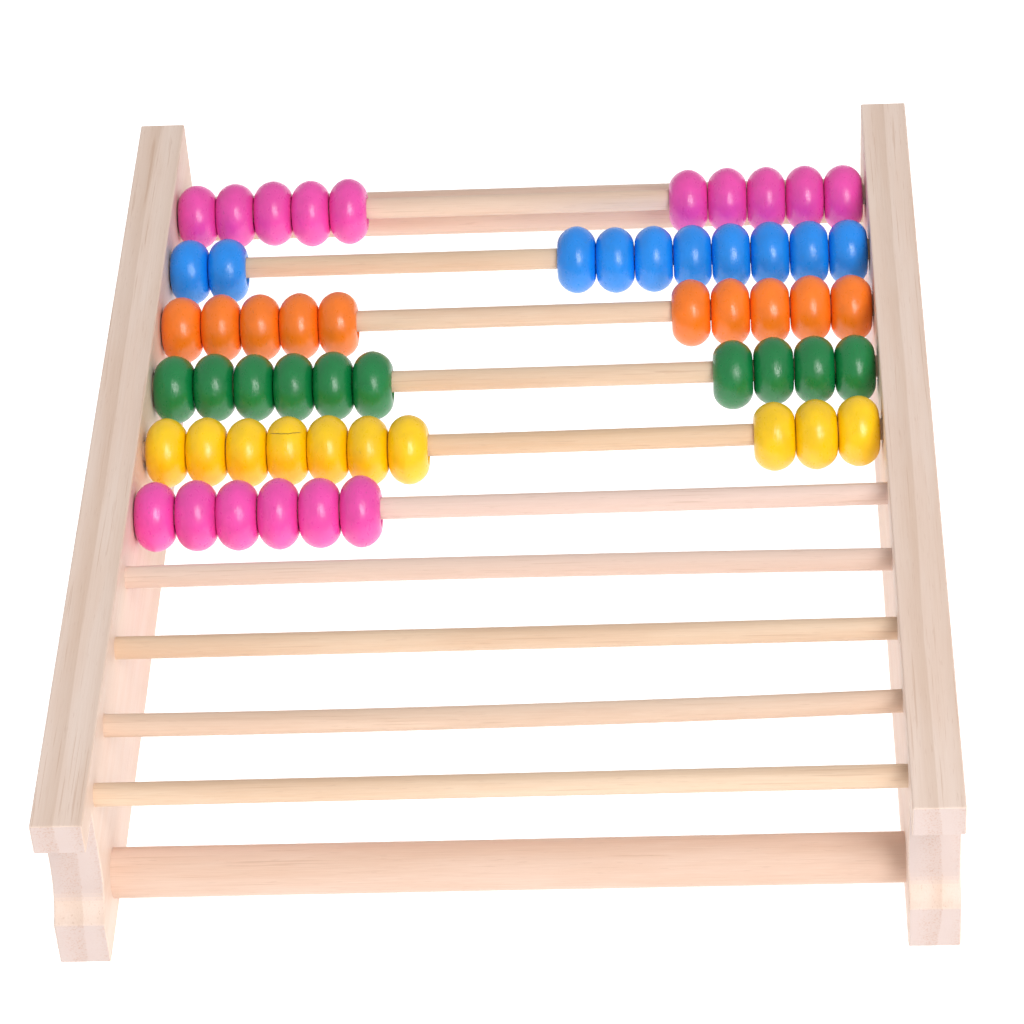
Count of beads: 56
